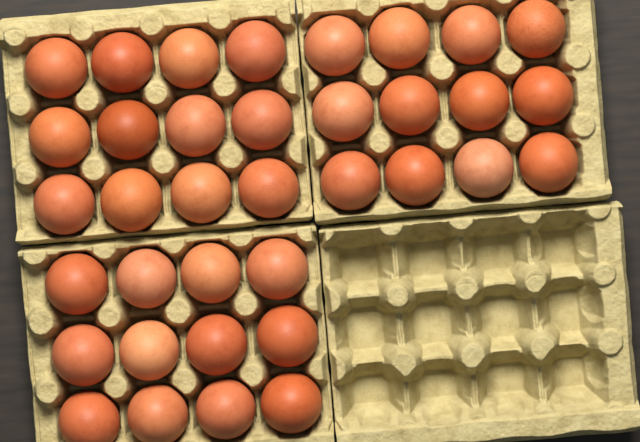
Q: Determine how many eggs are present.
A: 36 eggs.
